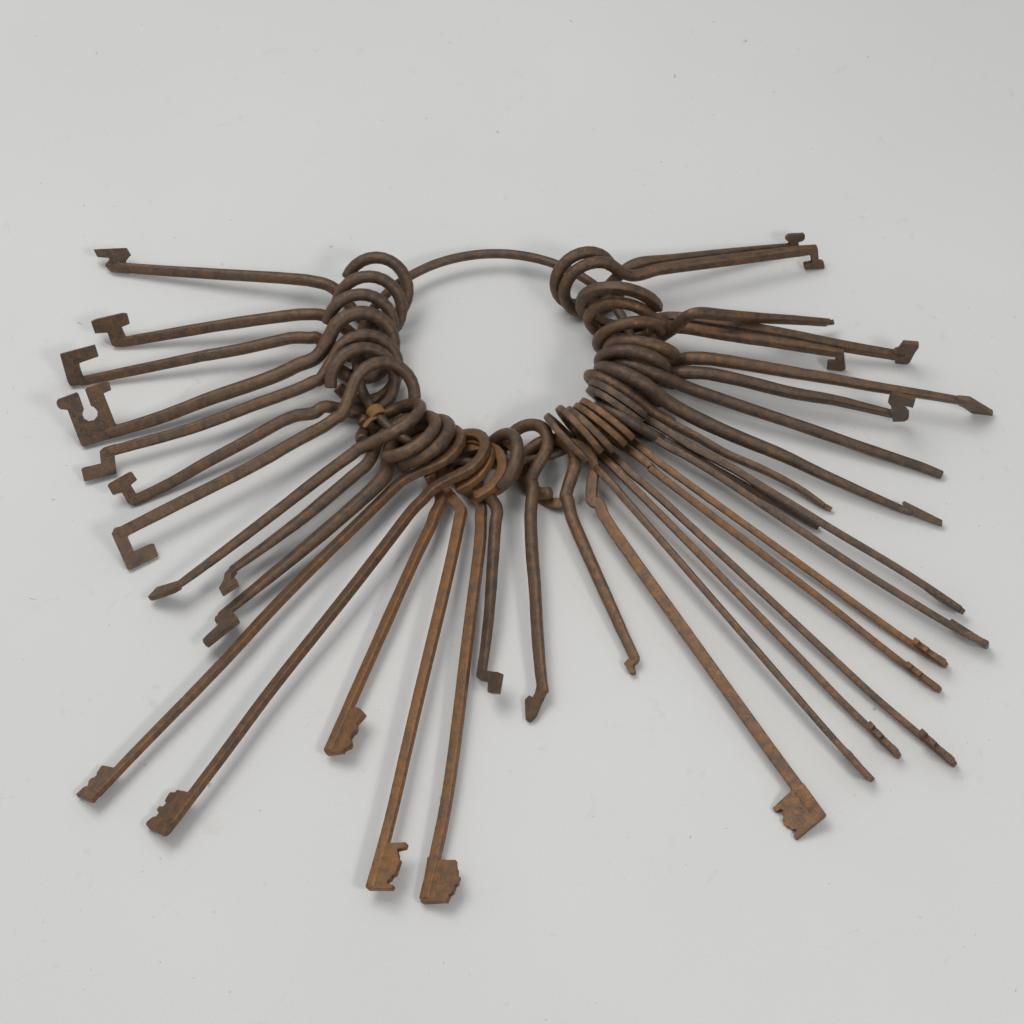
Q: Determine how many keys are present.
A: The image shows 37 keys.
